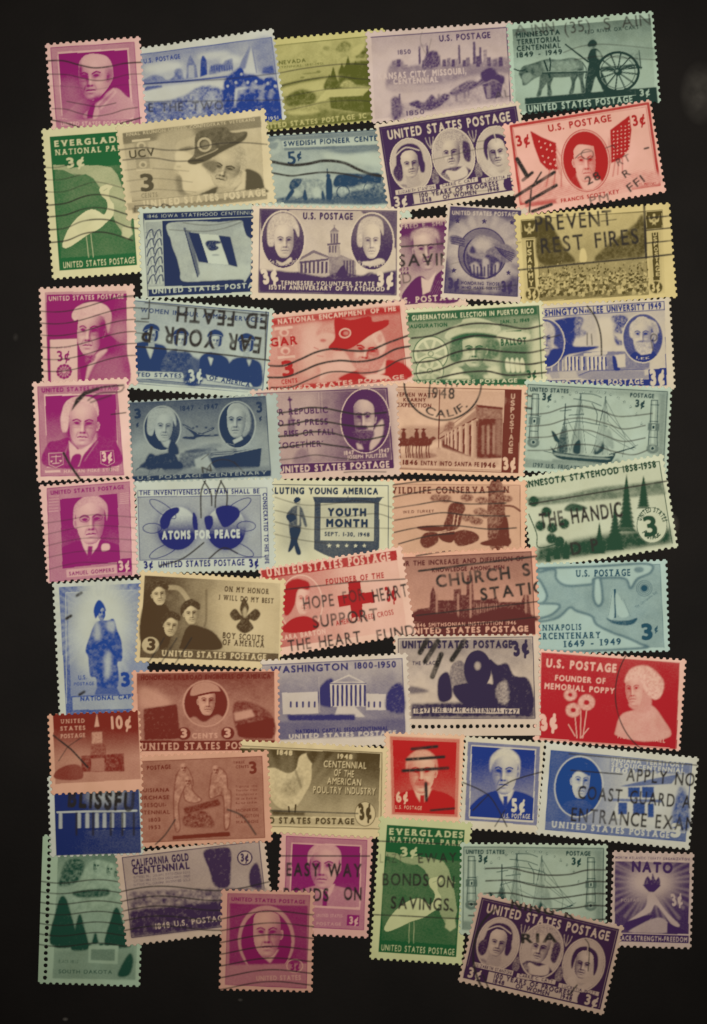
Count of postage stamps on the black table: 54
